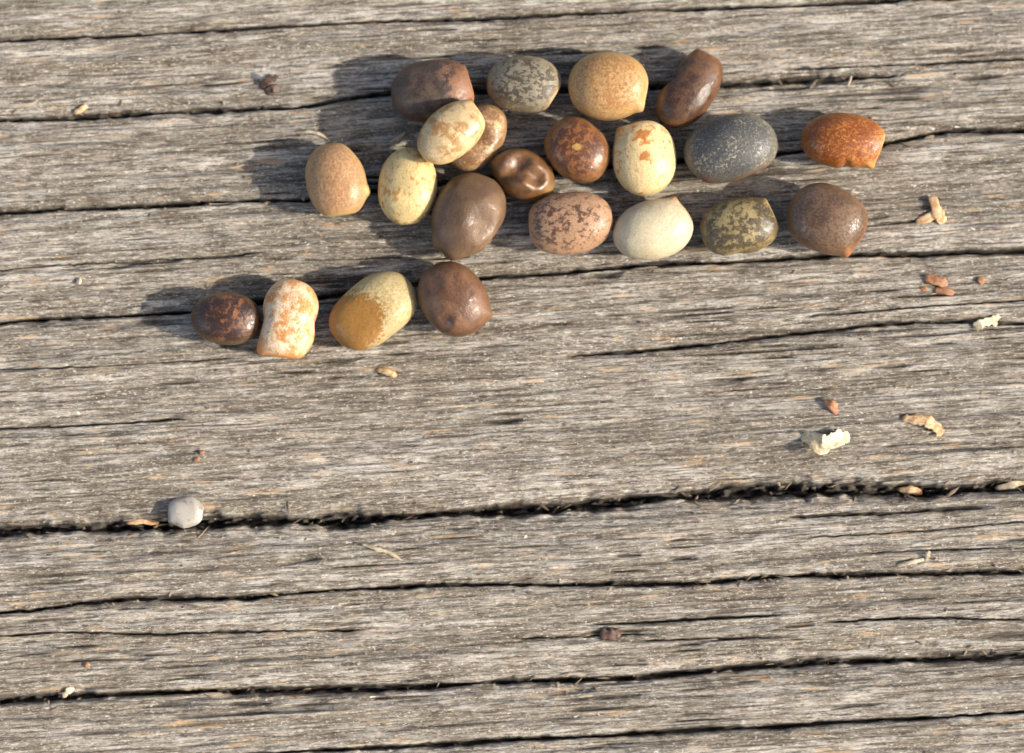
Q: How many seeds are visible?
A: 22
